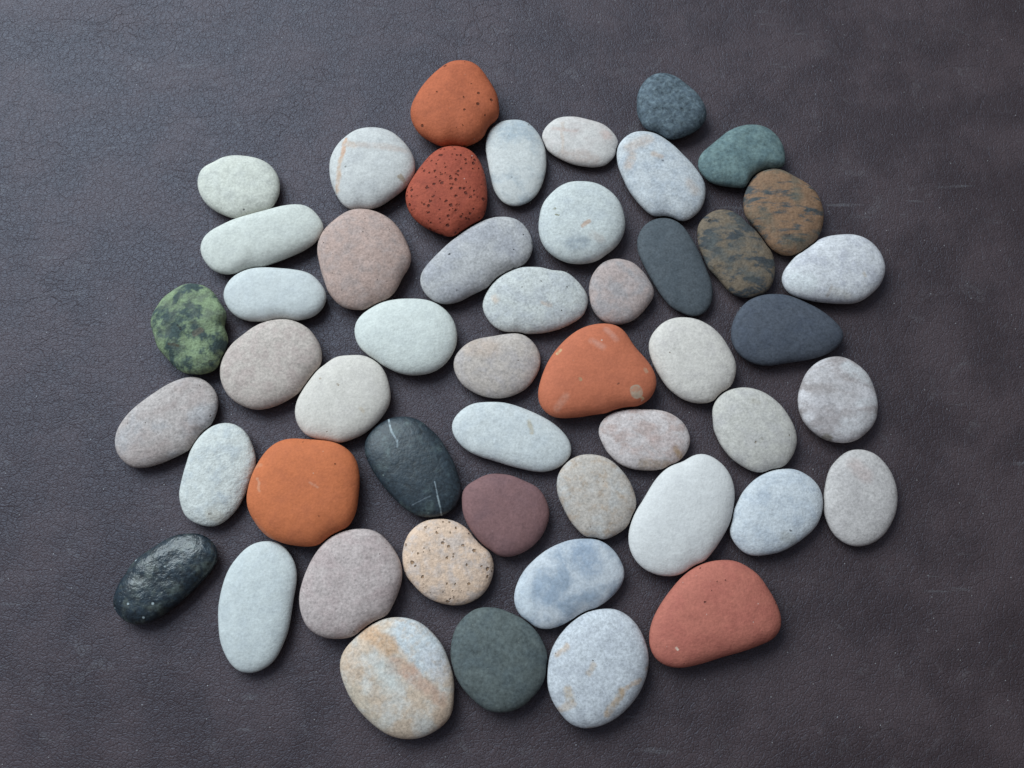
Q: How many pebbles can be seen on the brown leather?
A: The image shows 50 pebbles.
